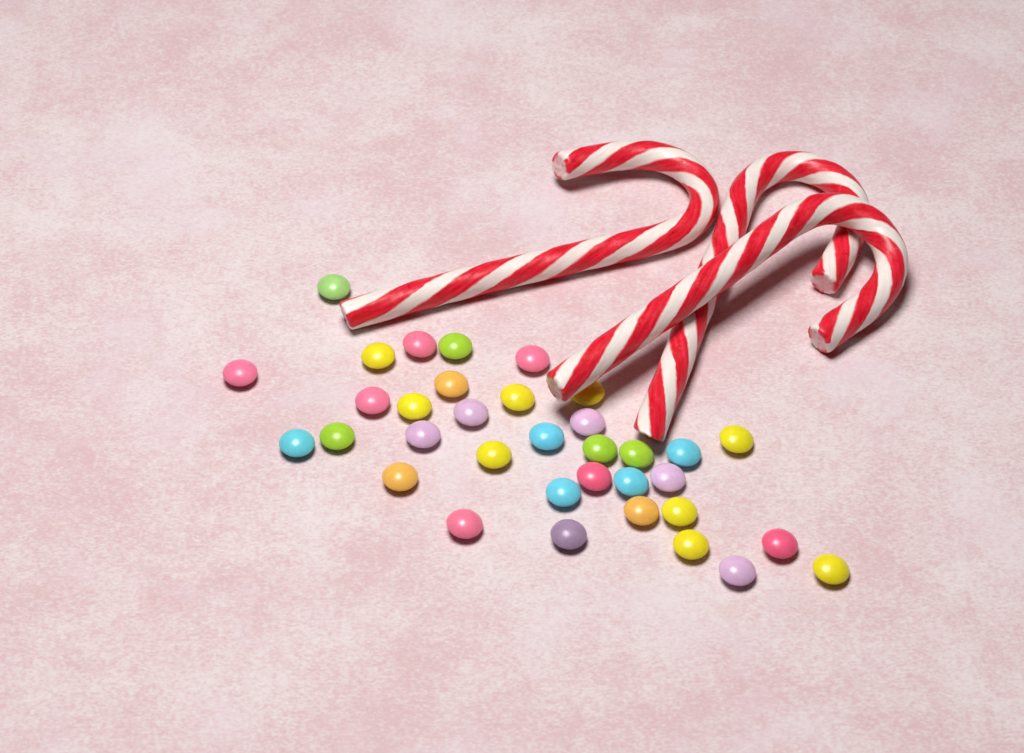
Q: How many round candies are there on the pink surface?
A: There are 35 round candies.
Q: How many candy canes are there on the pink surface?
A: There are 3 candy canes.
